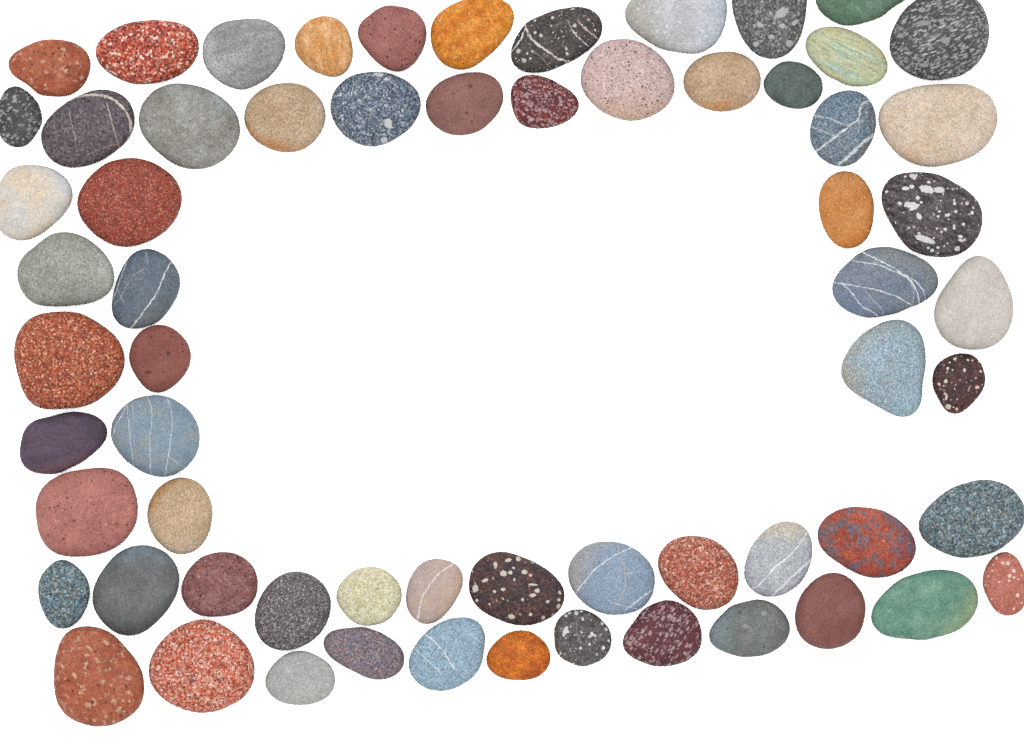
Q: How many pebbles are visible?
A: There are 64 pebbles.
